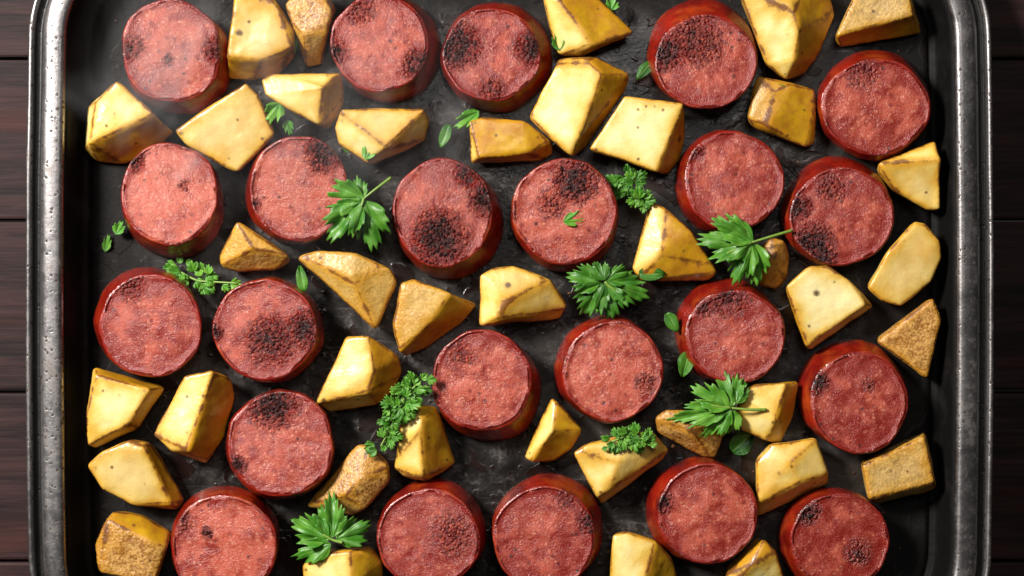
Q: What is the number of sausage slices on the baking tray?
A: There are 23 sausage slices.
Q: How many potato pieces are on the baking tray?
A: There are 39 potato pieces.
